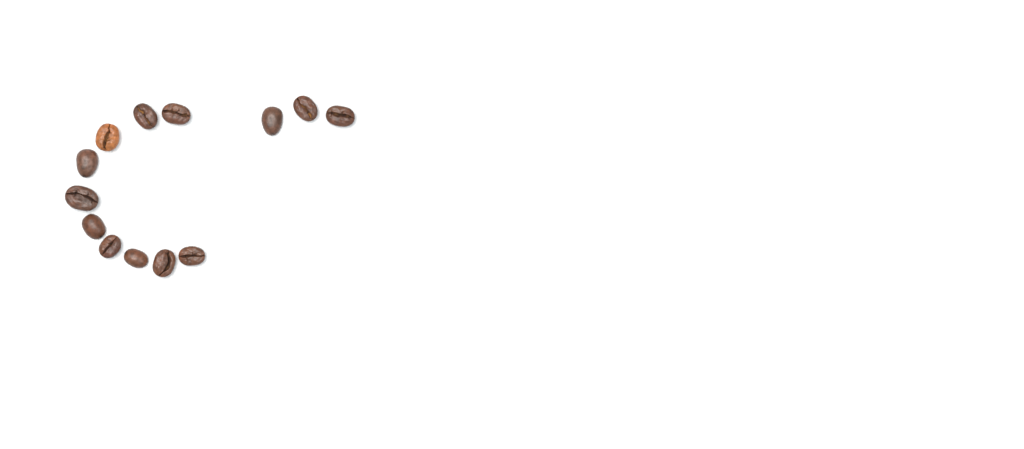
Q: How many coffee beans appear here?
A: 13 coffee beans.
